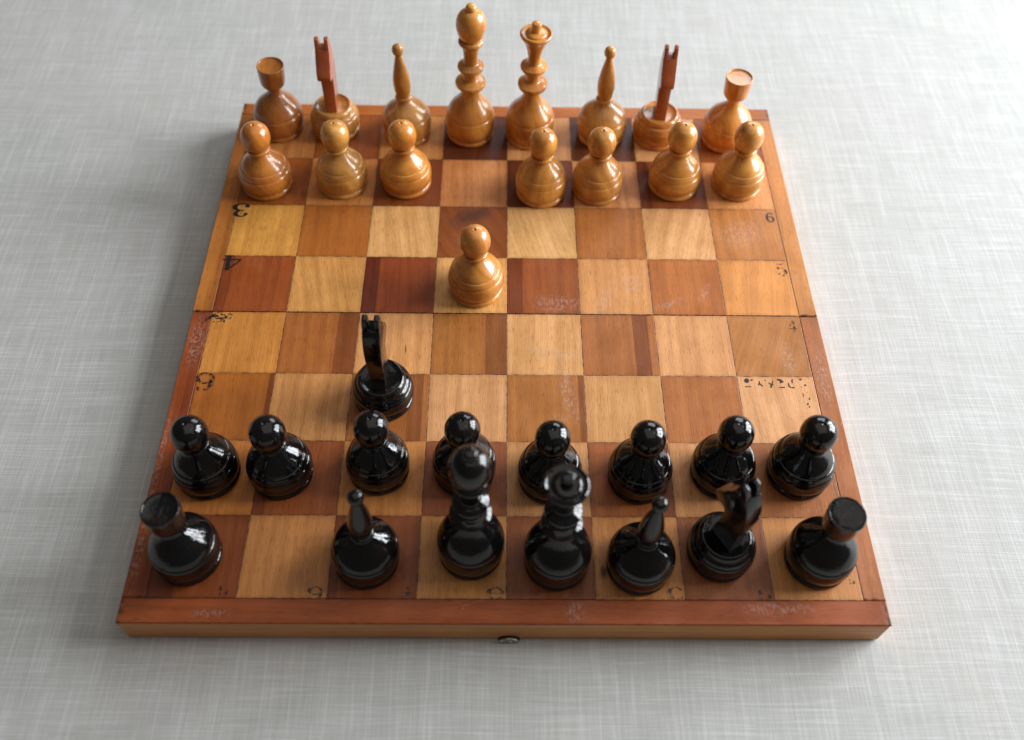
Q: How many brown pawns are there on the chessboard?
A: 8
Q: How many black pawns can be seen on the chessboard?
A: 8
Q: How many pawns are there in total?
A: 16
